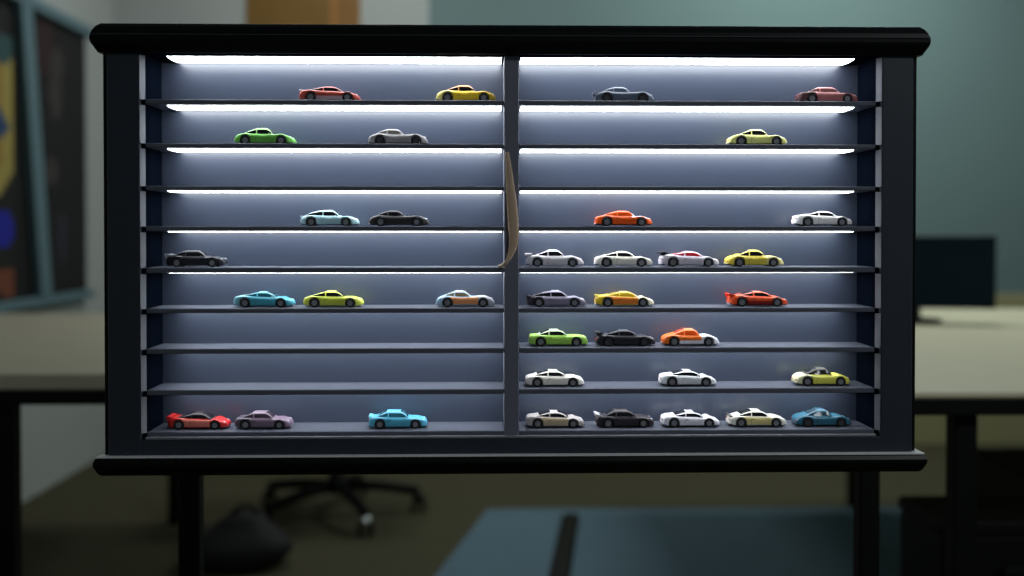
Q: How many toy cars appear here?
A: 36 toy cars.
